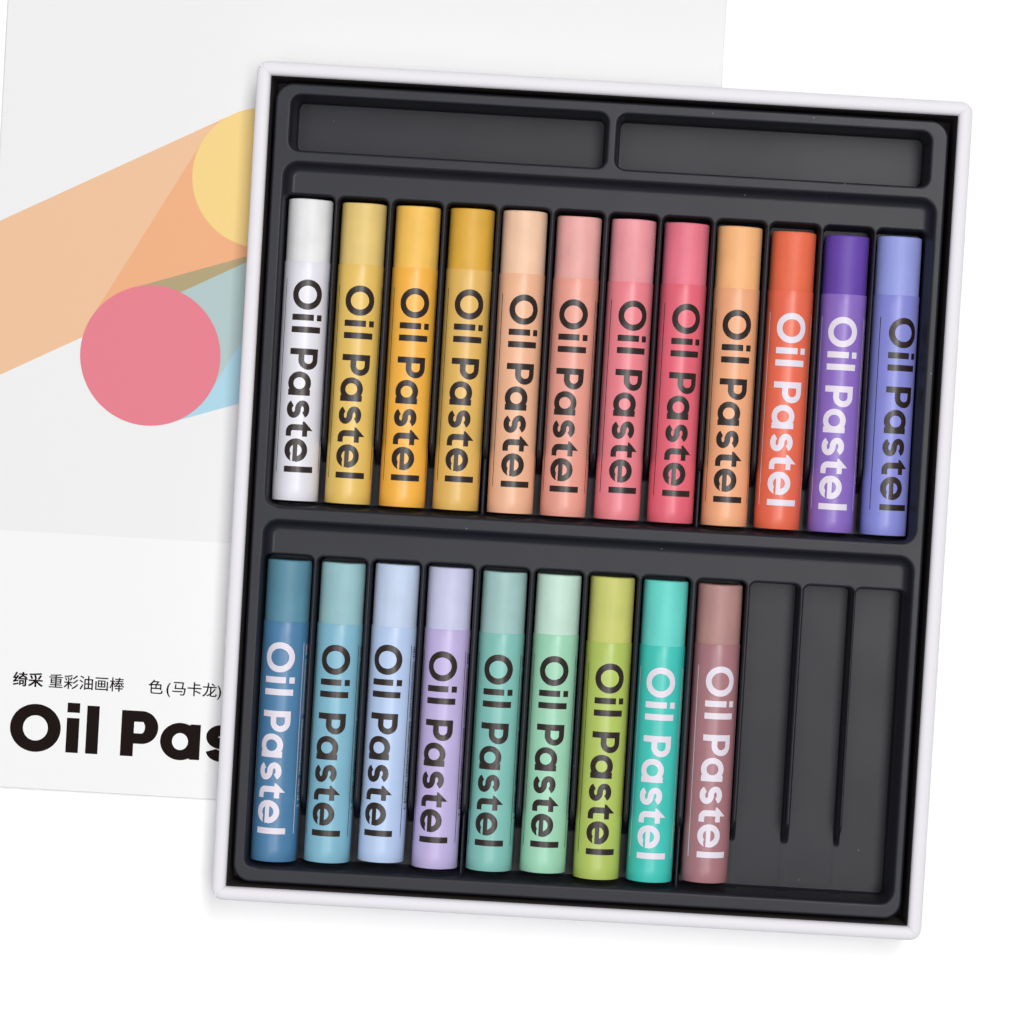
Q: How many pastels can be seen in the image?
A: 21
